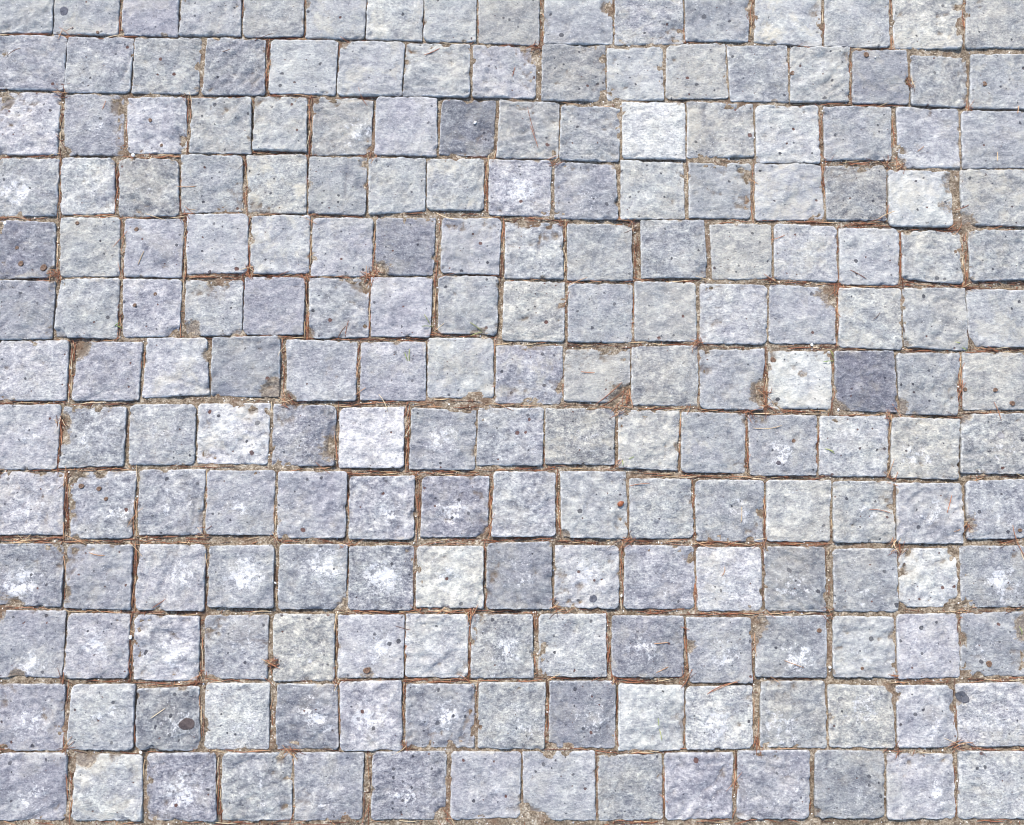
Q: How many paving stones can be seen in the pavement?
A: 200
